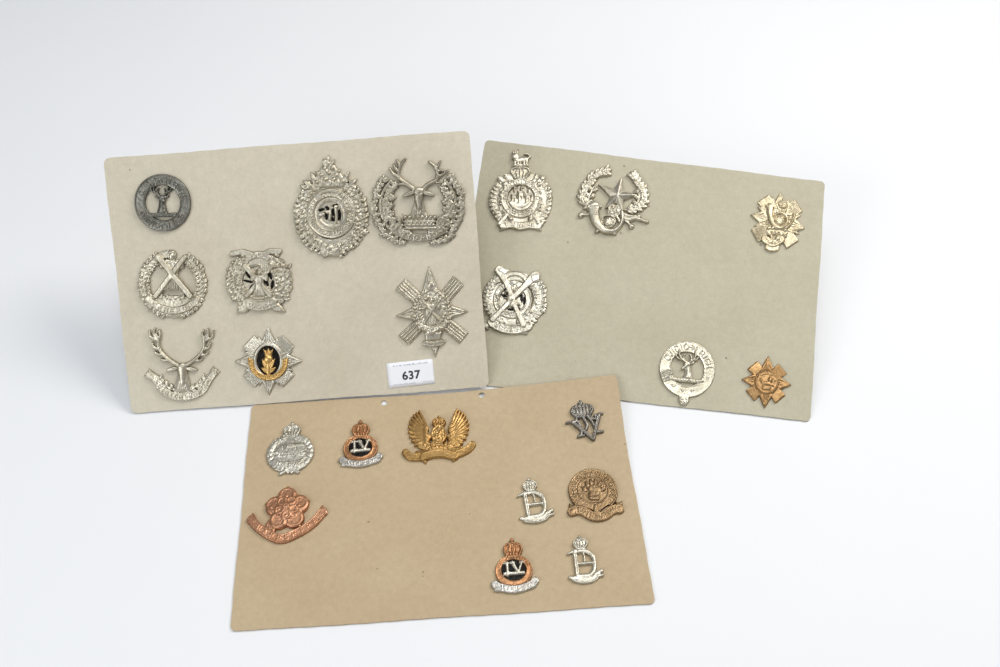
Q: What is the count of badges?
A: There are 23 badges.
